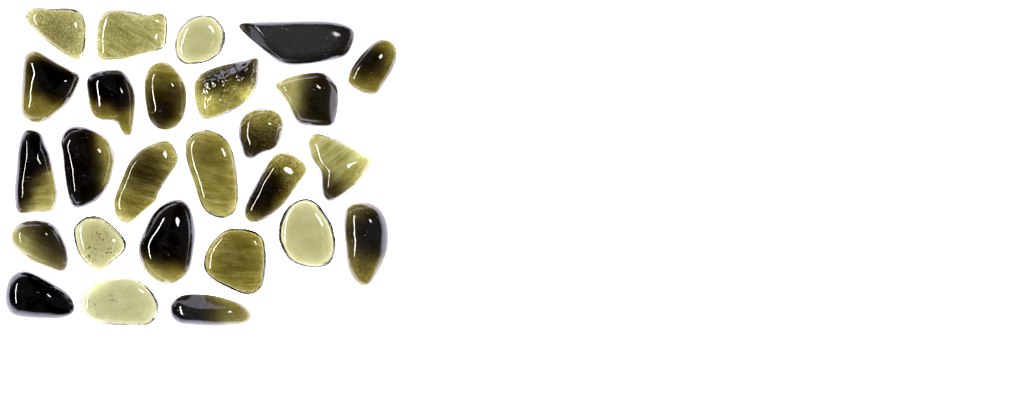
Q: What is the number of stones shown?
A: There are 26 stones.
